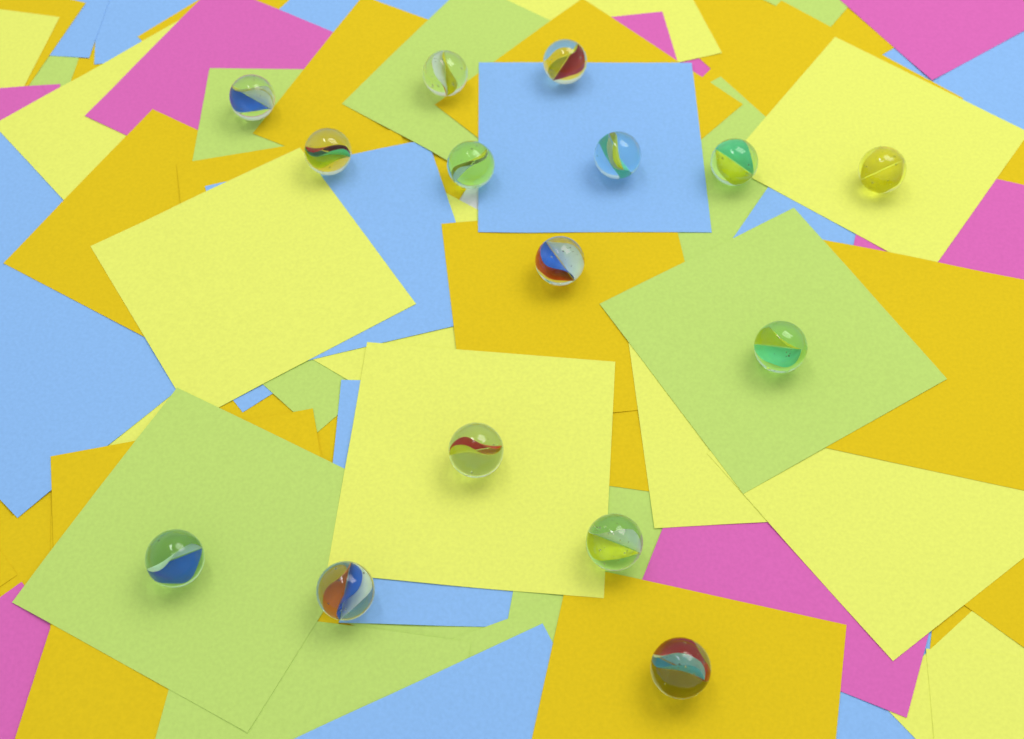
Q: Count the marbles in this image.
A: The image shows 15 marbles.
